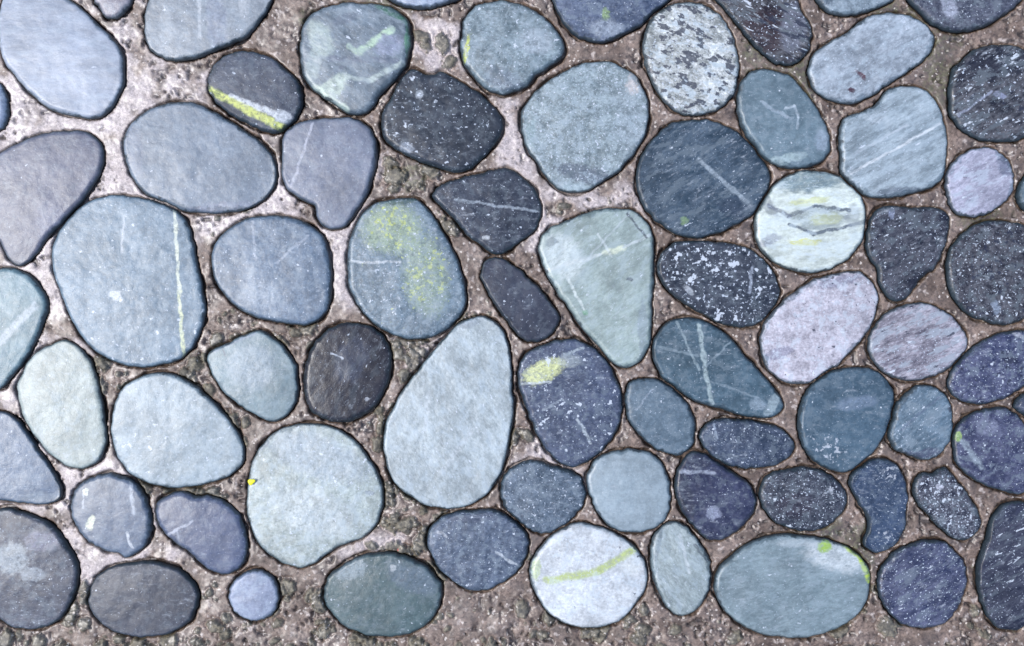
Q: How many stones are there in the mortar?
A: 72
